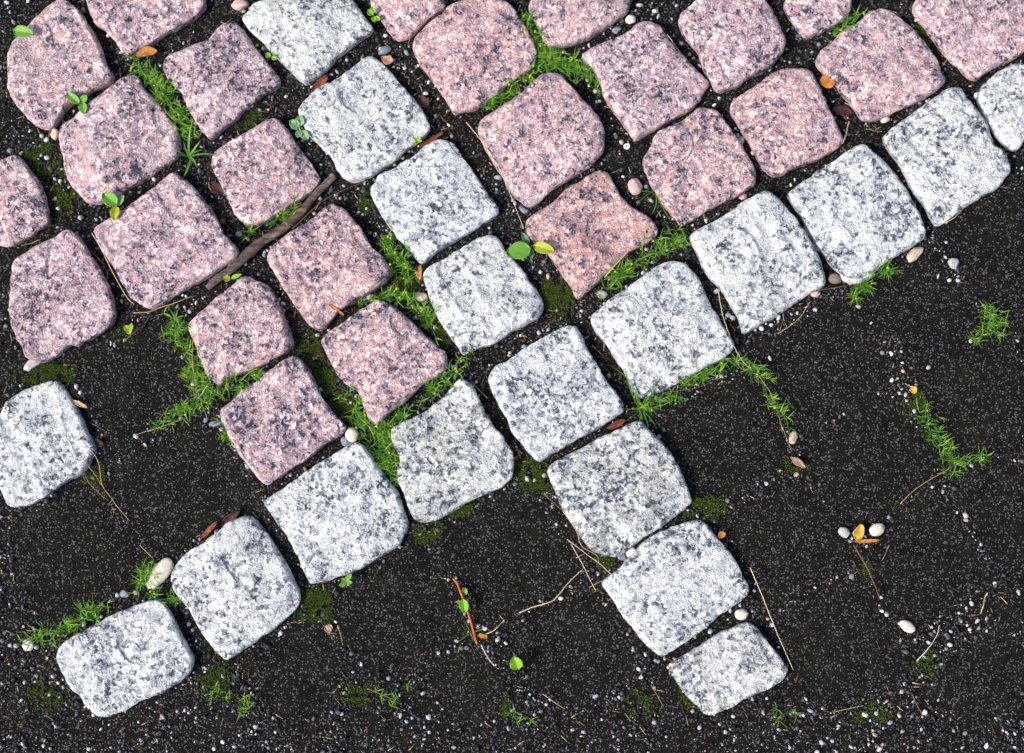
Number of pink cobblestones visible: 24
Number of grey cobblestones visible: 18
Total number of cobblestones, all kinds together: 42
